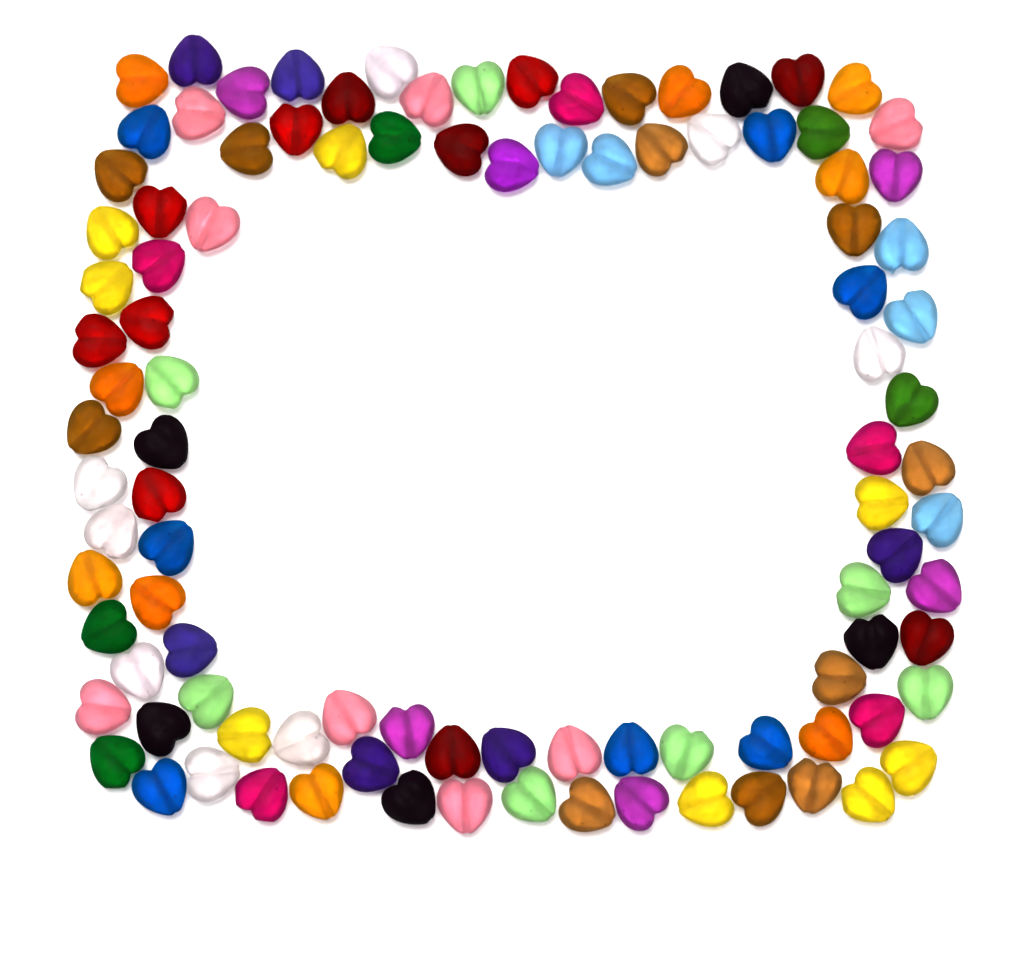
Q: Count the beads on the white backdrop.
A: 101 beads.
